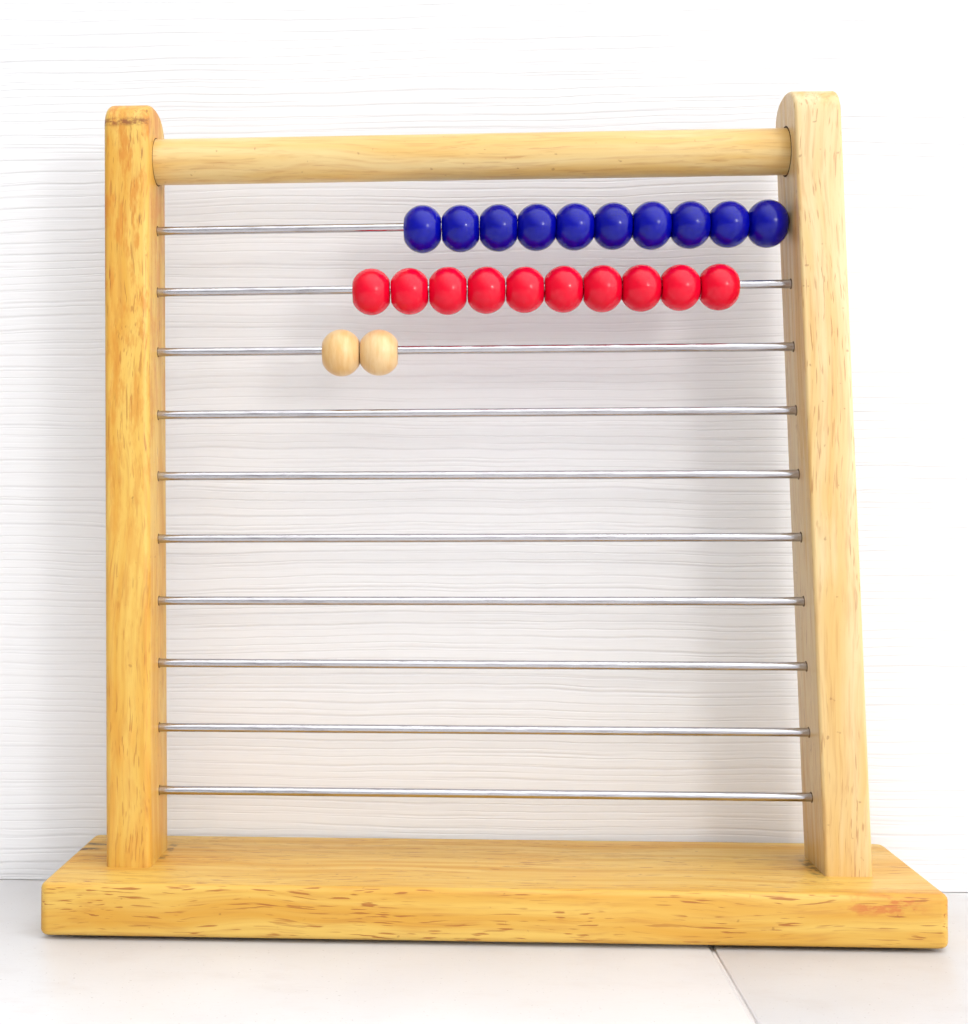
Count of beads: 22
